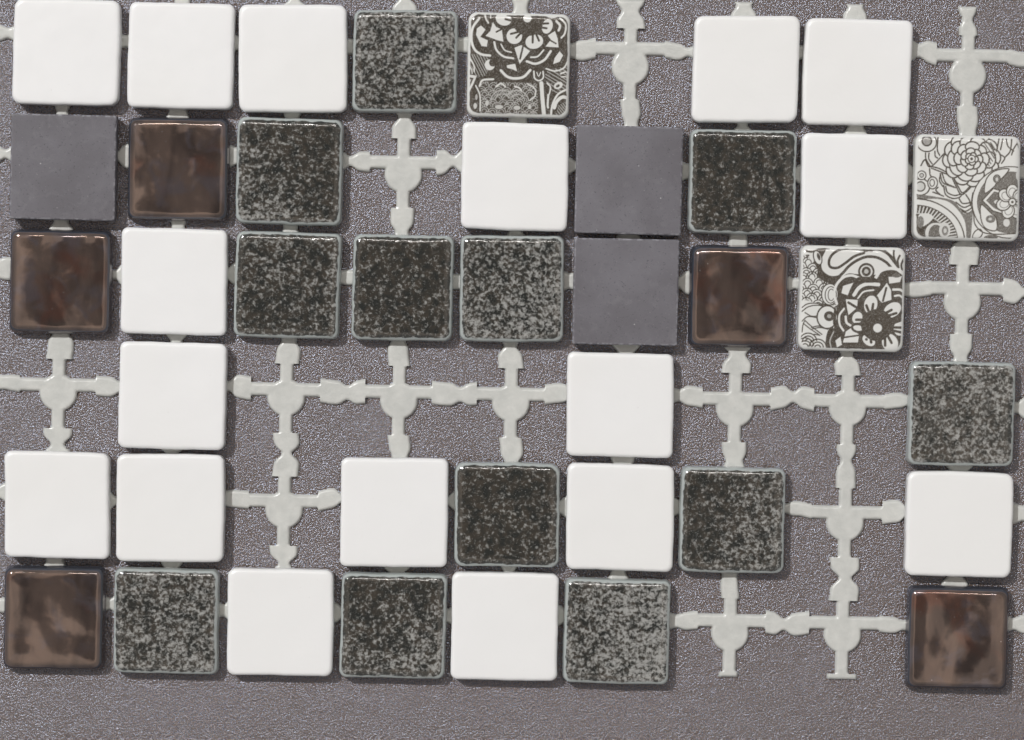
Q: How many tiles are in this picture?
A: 40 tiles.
